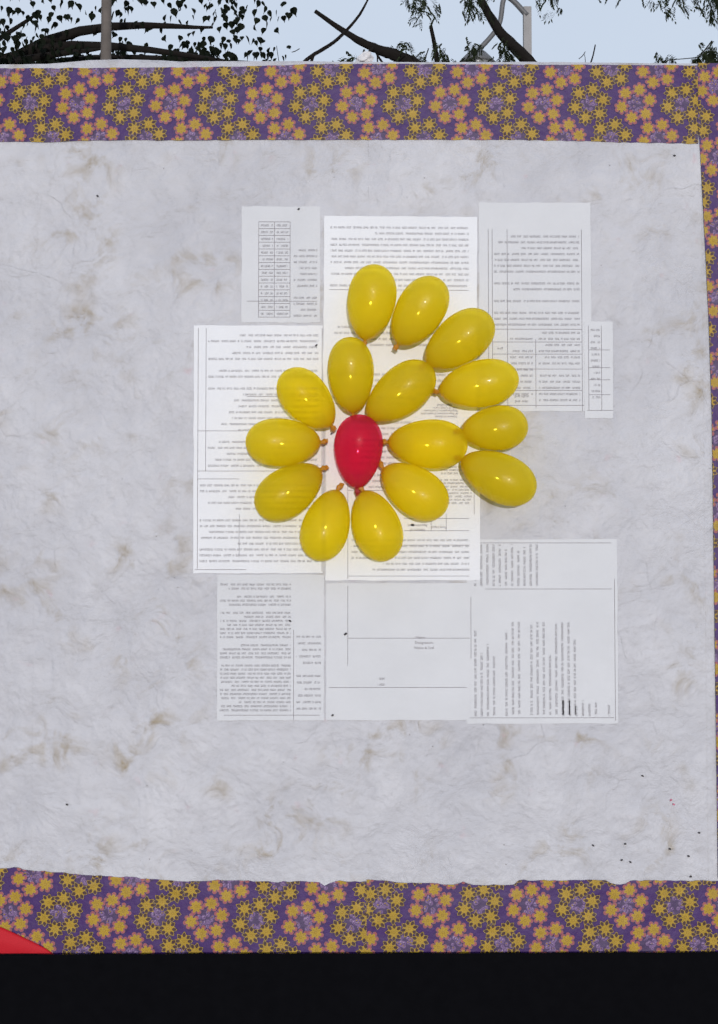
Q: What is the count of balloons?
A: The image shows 16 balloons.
